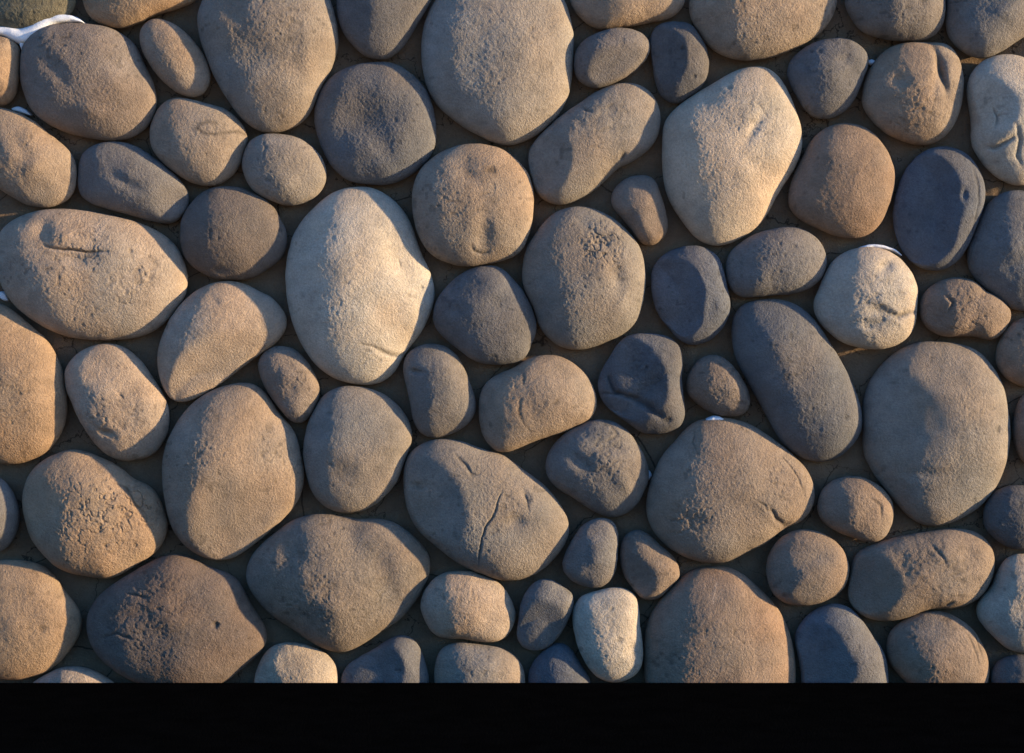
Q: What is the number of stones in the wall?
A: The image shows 79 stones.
